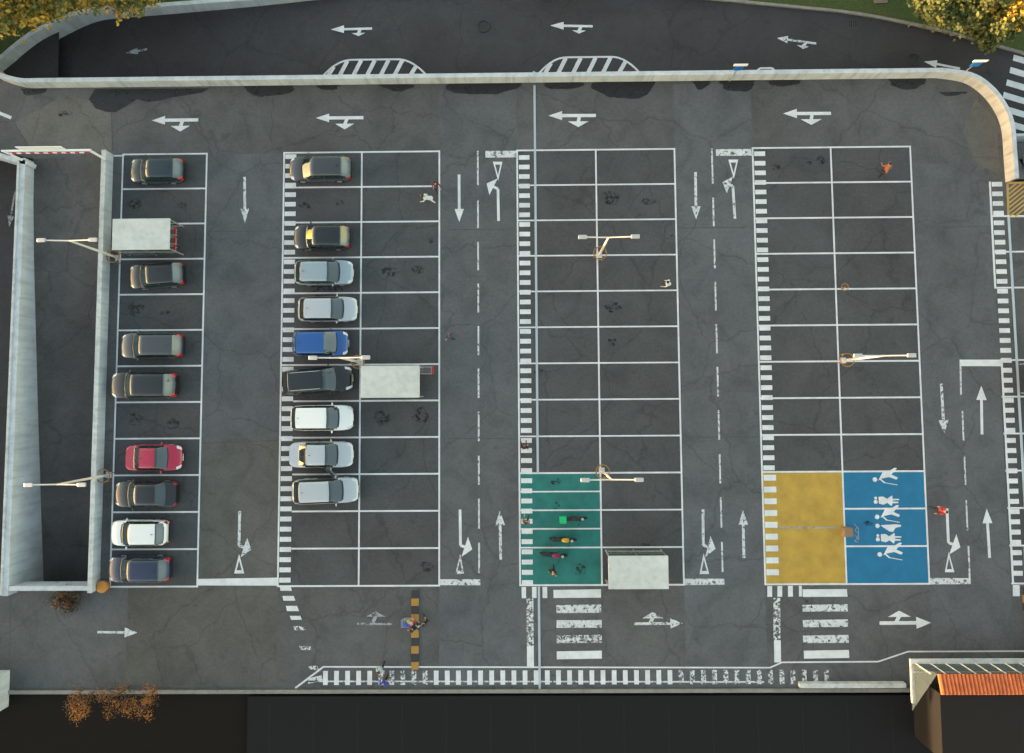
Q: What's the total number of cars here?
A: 17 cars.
